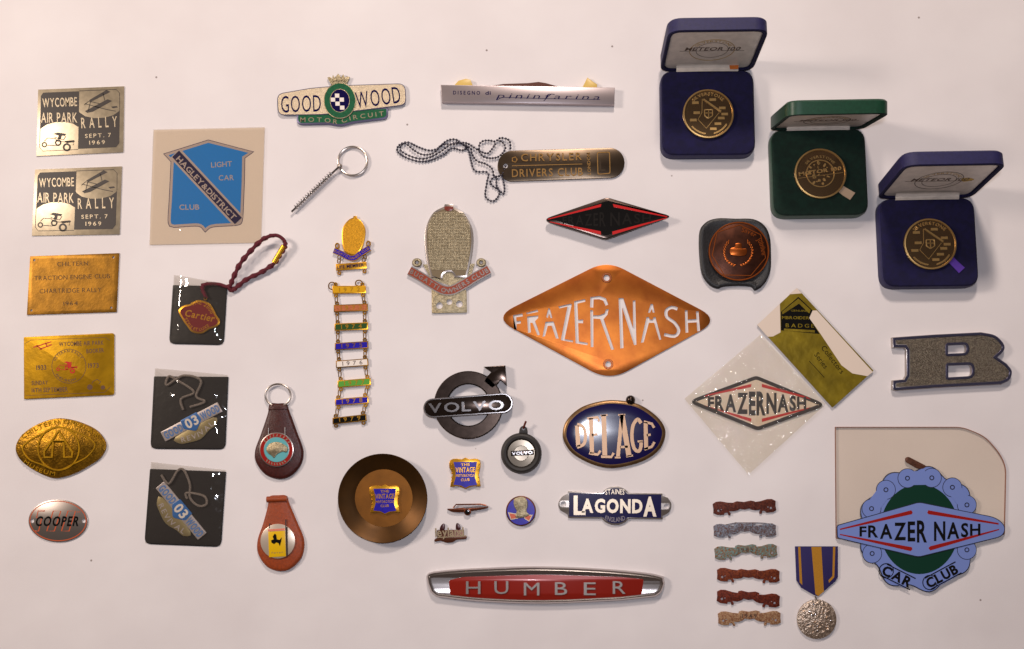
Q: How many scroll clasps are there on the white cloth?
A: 6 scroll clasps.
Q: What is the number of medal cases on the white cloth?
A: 3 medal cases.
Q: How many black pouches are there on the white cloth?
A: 3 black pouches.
